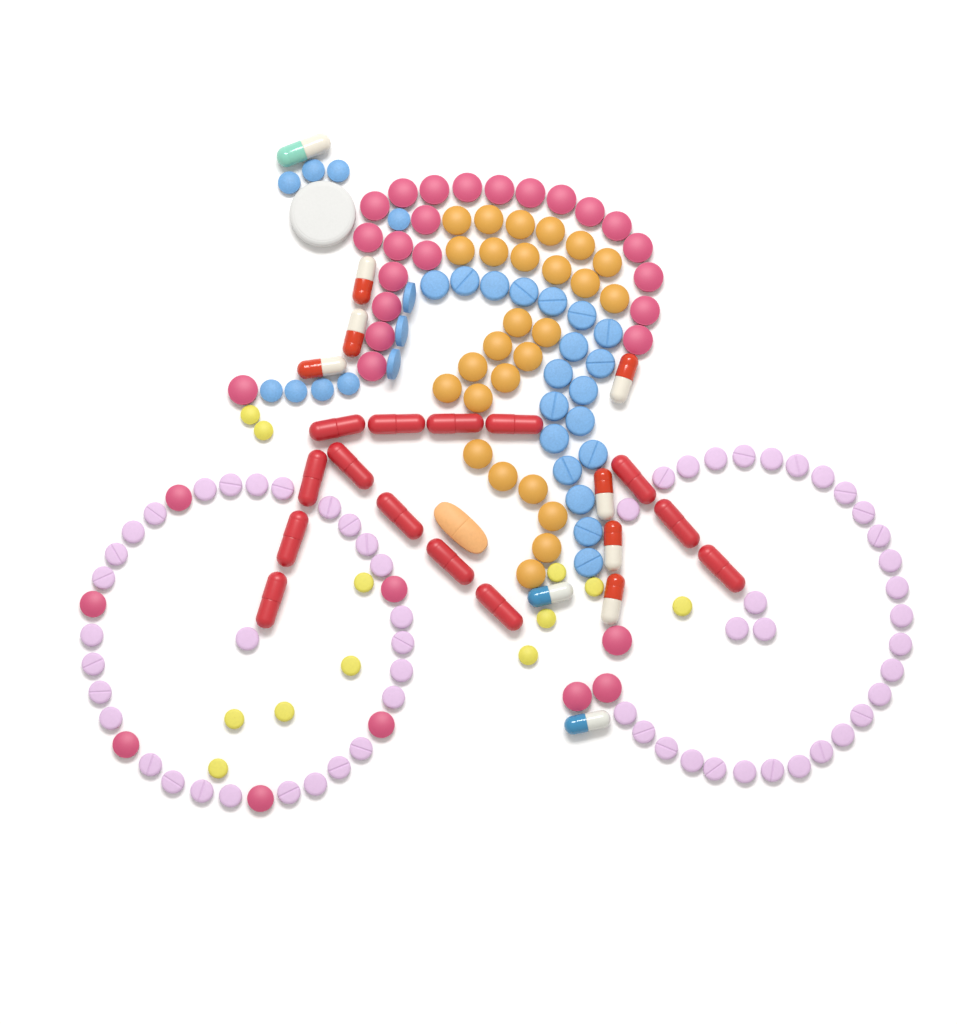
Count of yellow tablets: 12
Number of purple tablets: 60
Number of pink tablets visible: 31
